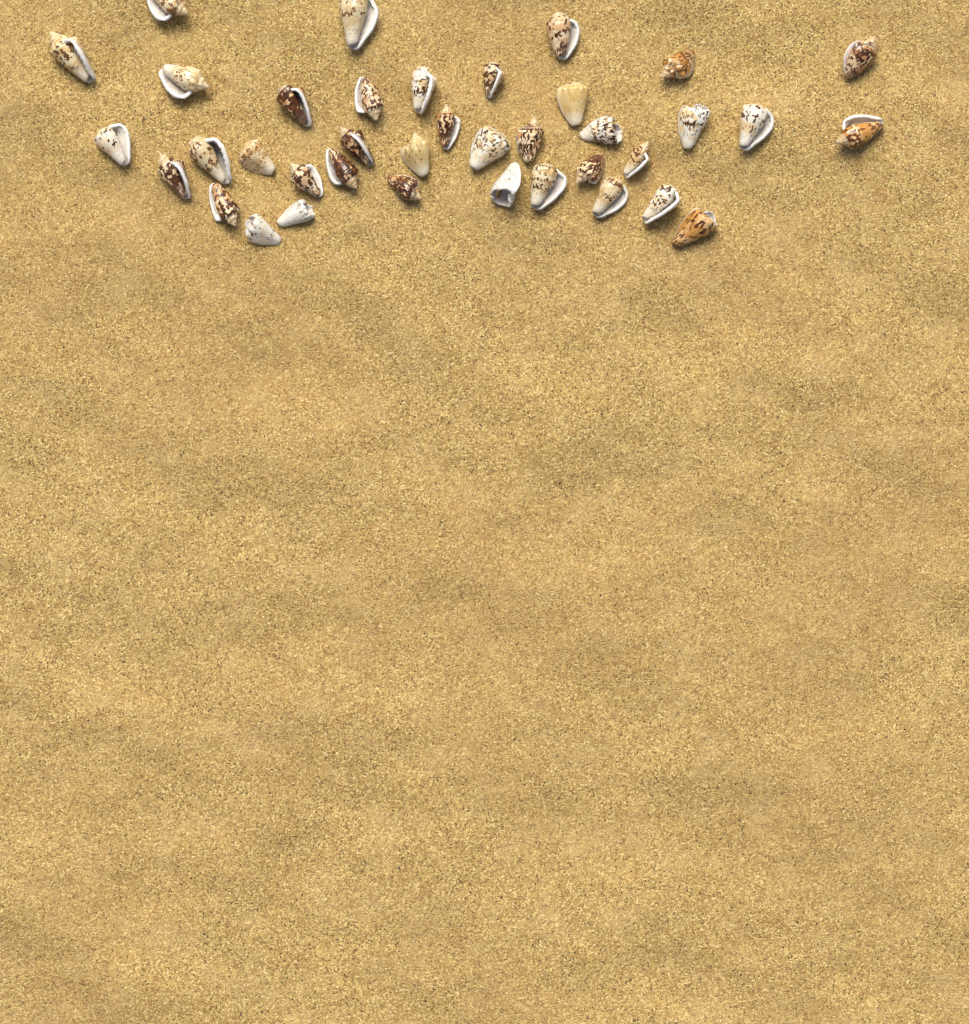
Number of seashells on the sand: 38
